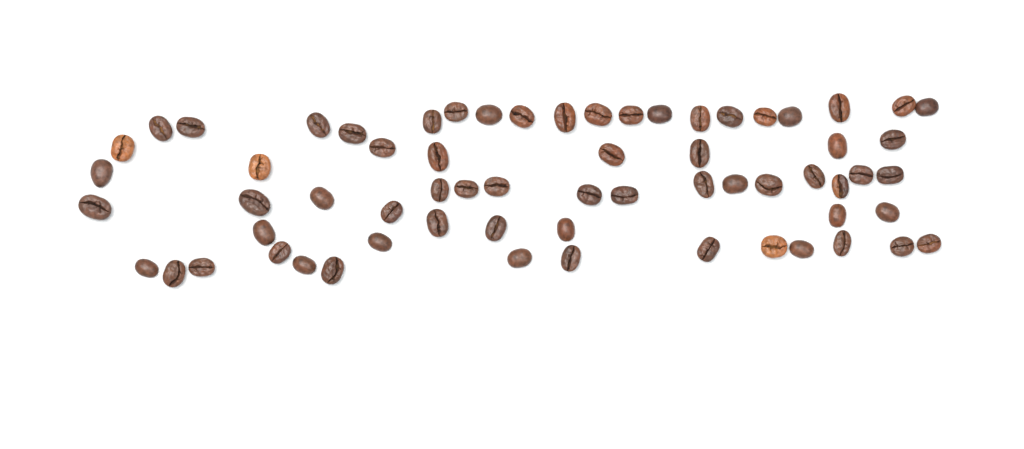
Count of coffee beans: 65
